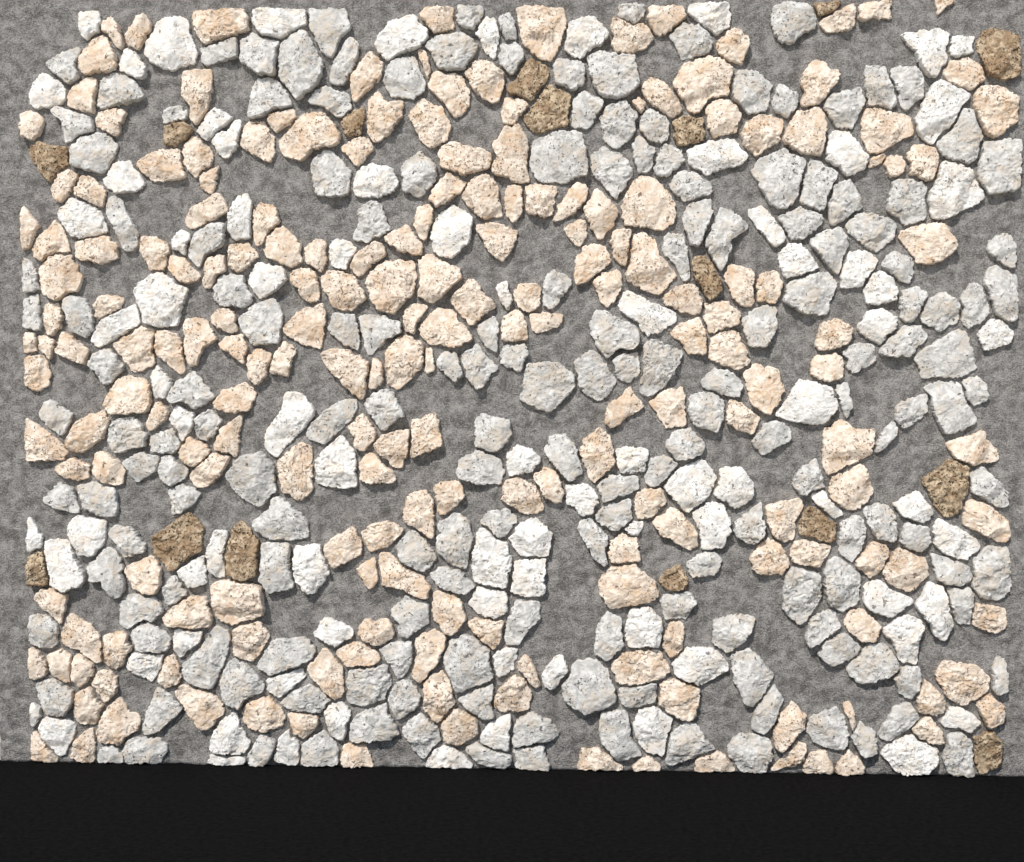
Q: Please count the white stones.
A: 83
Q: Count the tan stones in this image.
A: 200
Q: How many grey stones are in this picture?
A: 174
